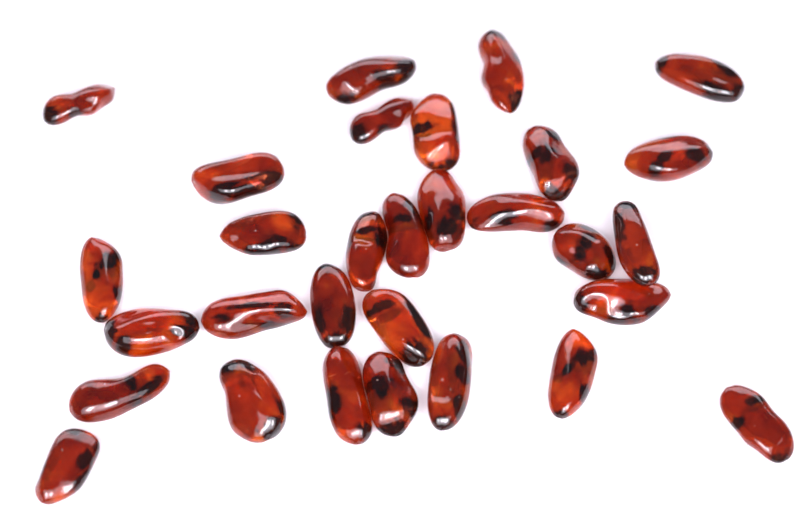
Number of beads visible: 30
